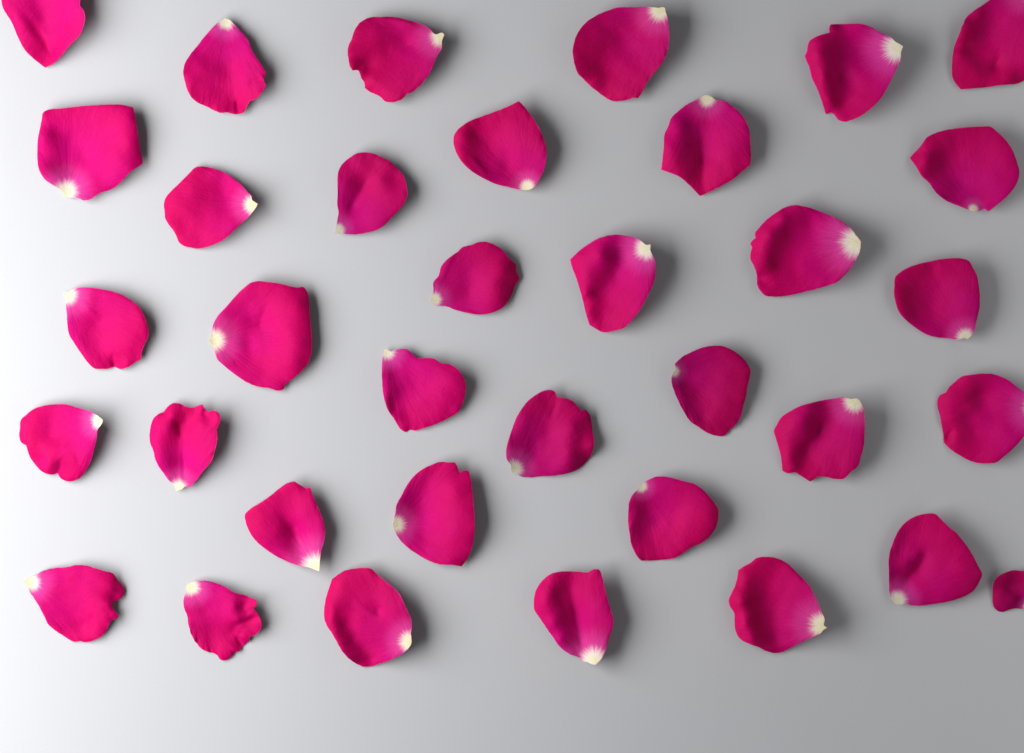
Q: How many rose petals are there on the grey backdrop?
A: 35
